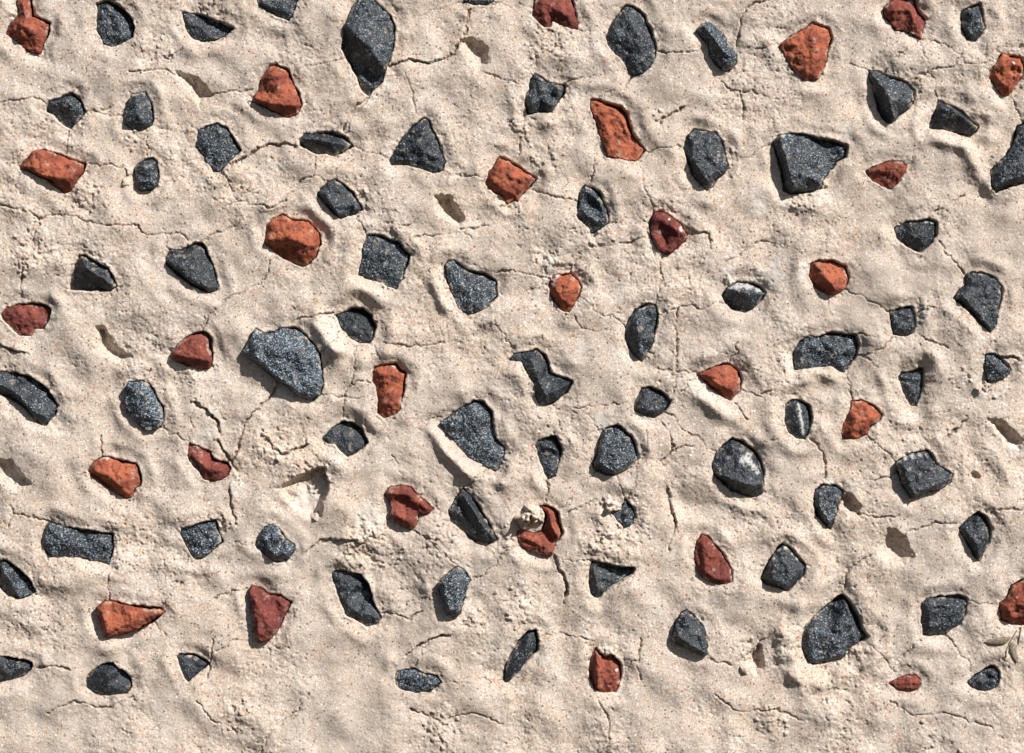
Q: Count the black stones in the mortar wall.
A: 68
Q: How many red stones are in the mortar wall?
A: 29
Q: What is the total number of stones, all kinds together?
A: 97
